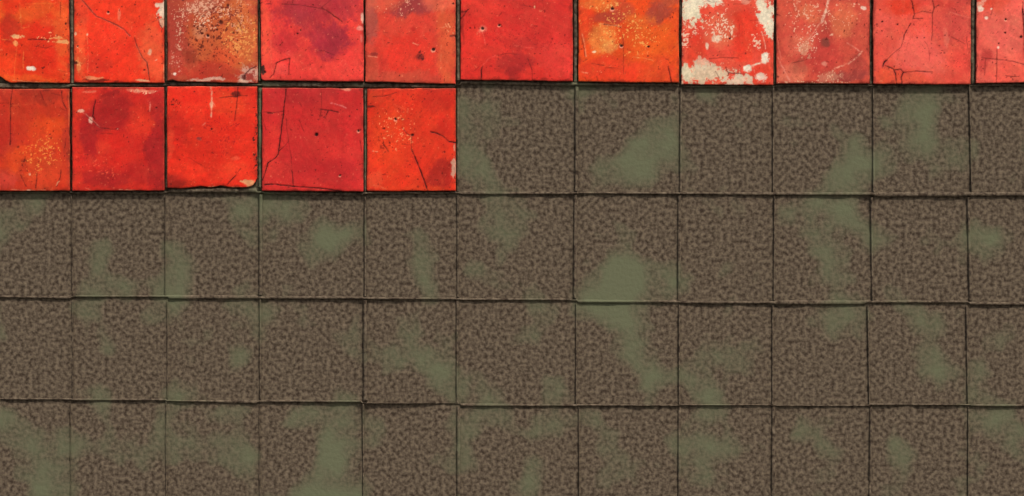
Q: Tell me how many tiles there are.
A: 16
